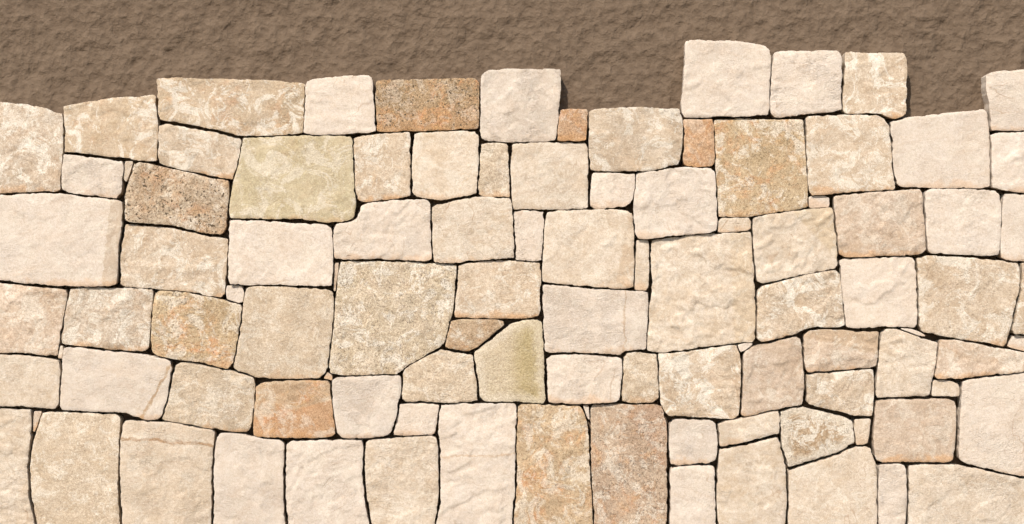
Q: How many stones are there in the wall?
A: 101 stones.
